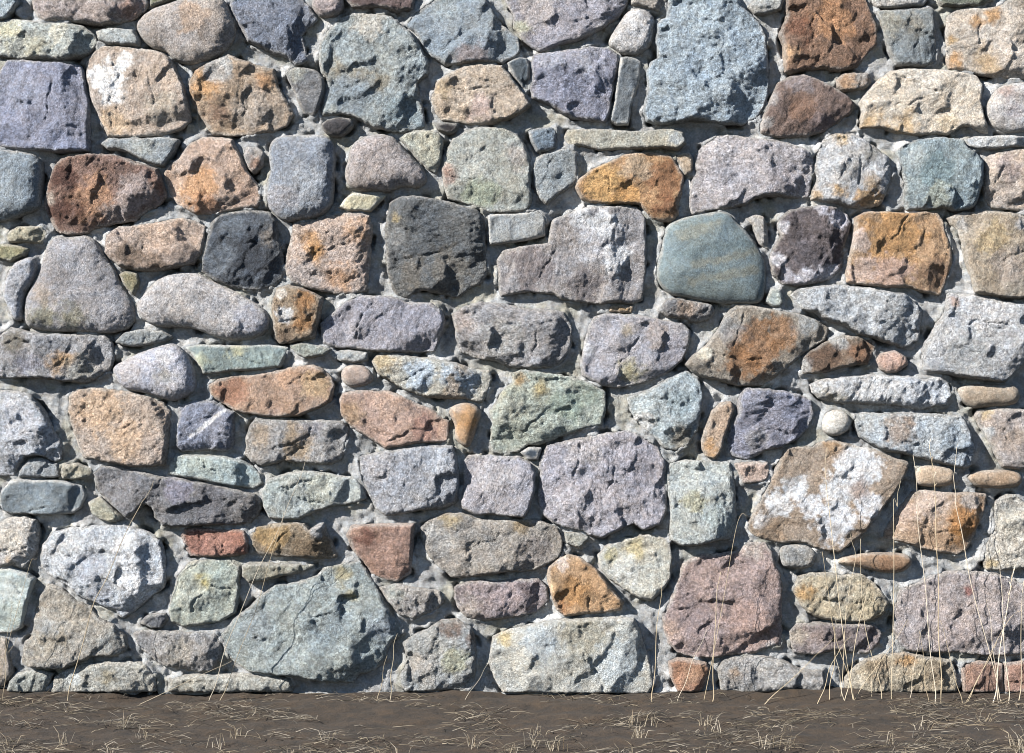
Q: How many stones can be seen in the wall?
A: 161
